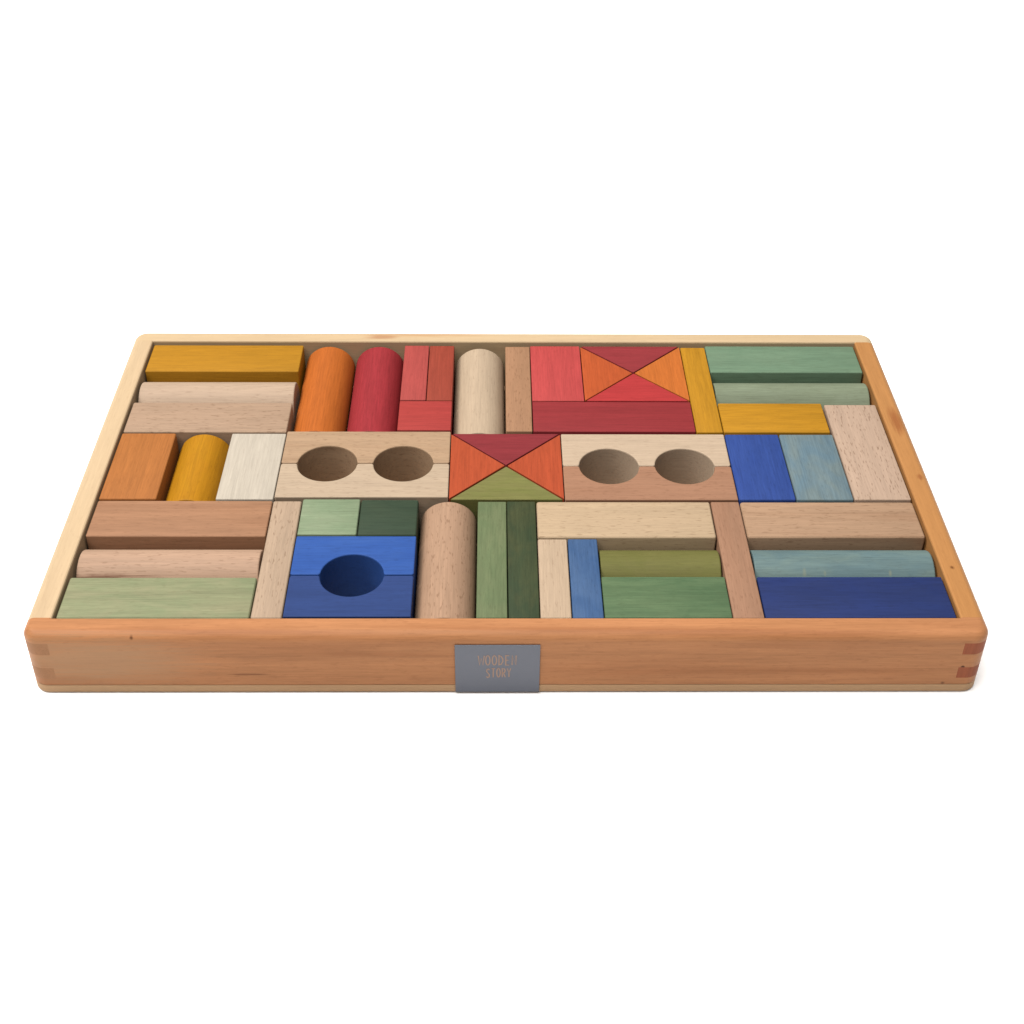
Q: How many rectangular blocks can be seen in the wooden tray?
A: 30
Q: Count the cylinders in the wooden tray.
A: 10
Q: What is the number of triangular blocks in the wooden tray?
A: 8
